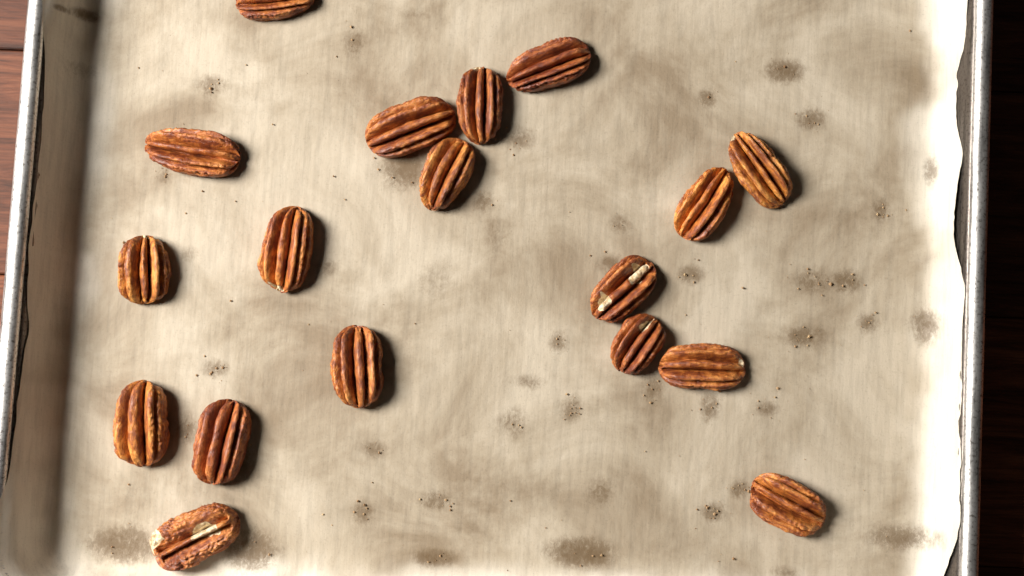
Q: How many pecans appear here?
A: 18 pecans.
